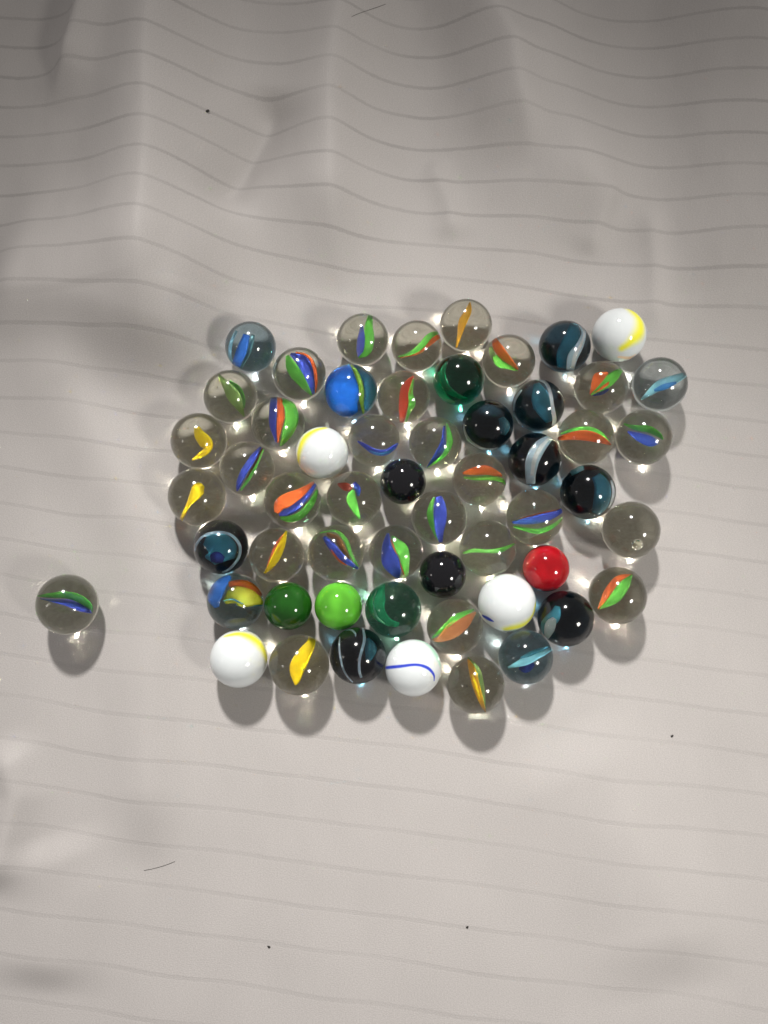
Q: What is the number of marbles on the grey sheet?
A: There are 56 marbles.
